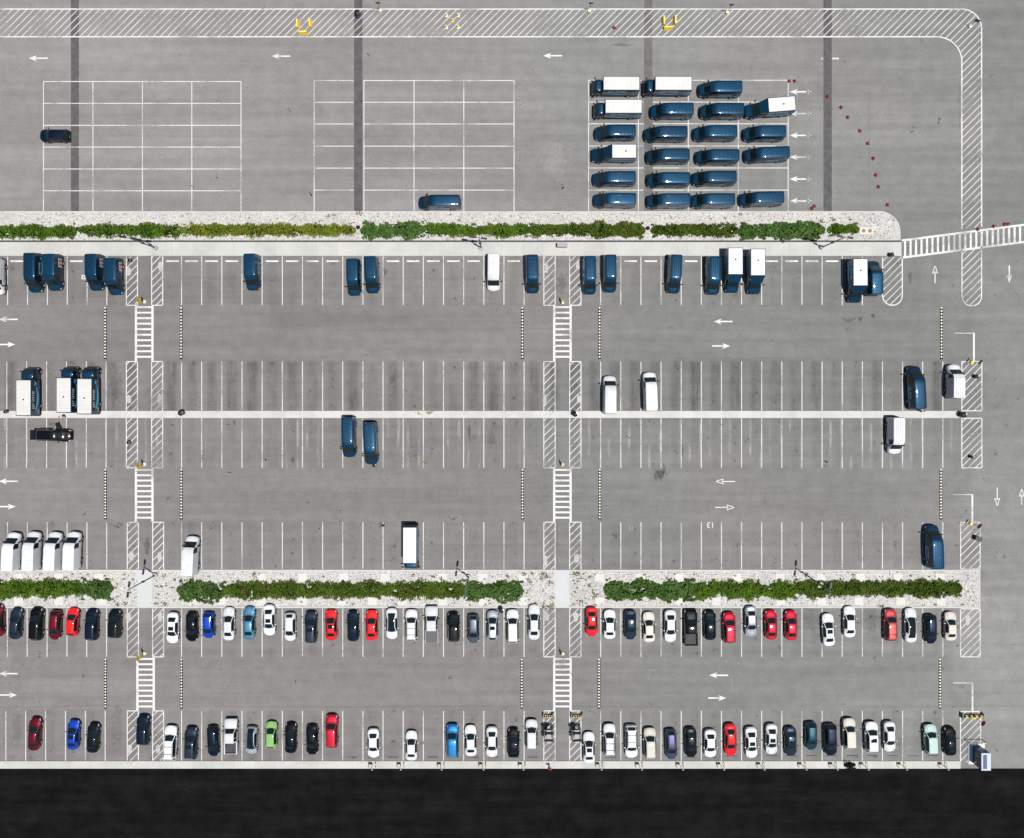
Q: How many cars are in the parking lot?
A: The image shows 80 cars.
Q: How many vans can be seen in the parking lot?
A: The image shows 46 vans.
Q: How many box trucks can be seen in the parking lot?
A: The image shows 12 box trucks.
